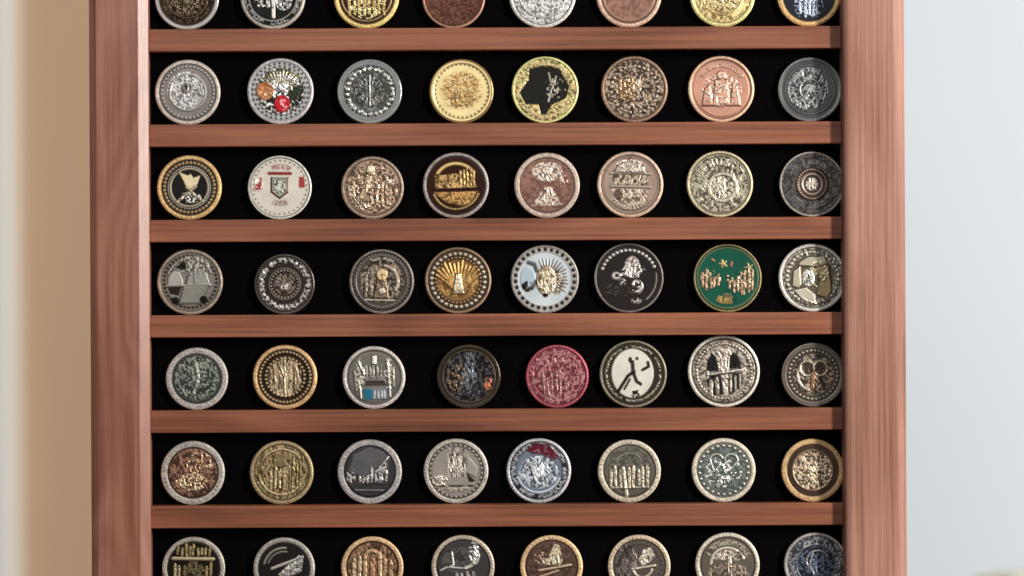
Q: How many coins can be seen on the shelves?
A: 56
